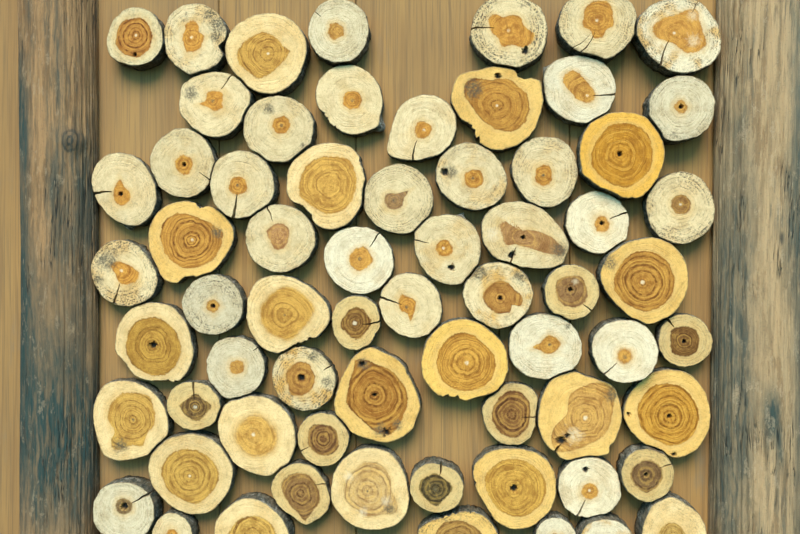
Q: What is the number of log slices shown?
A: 66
